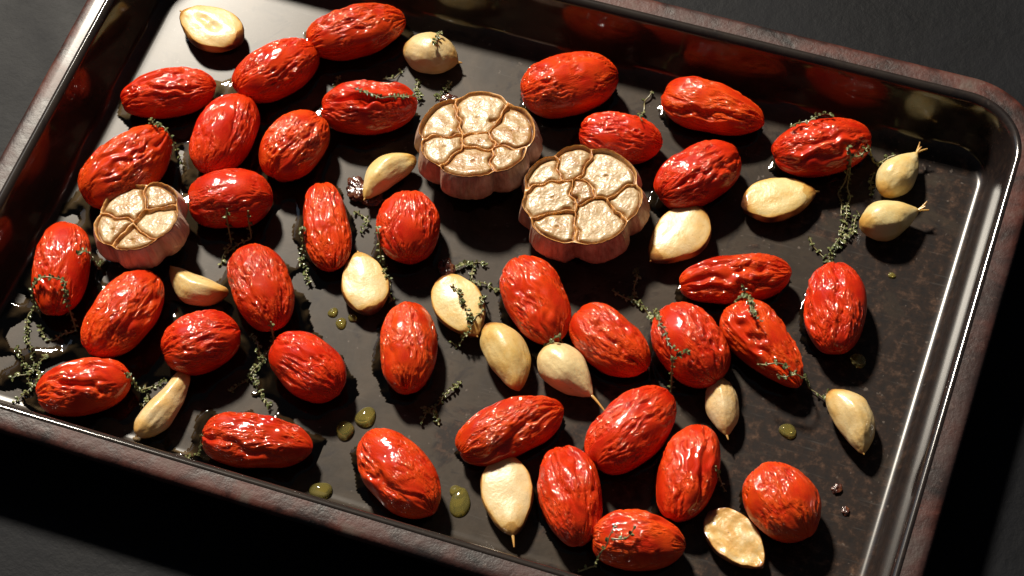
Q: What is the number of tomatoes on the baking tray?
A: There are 36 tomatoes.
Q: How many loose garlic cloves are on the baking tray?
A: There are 17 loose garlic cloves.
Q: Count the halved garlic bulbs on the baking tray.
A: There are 3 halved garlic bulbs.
